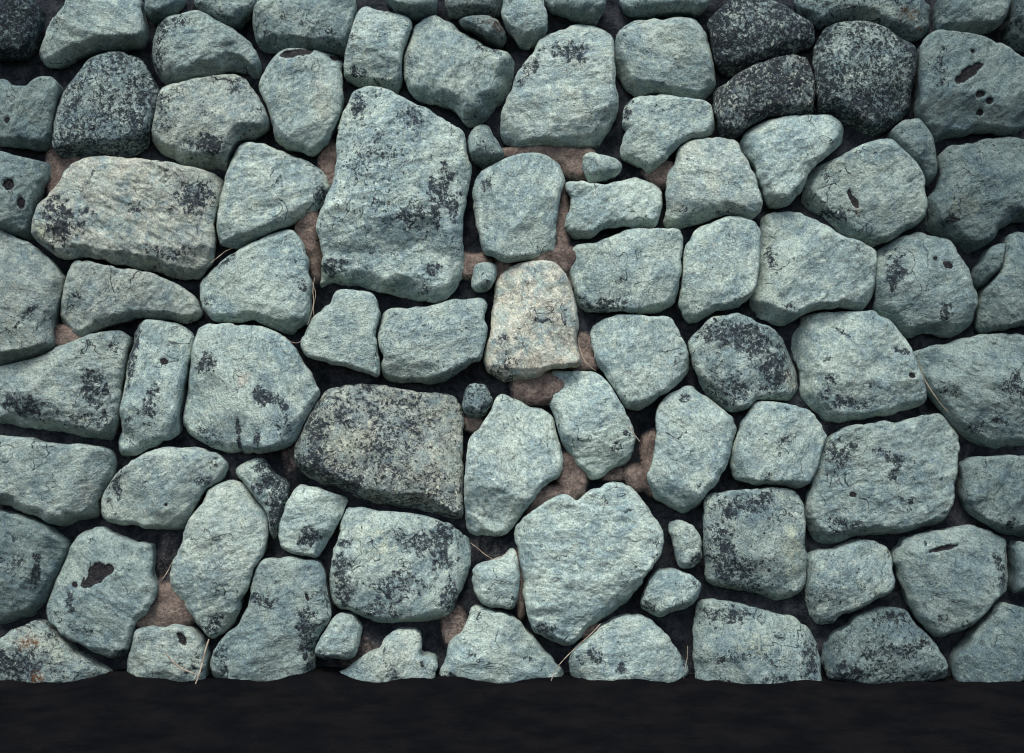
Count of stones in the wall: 95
